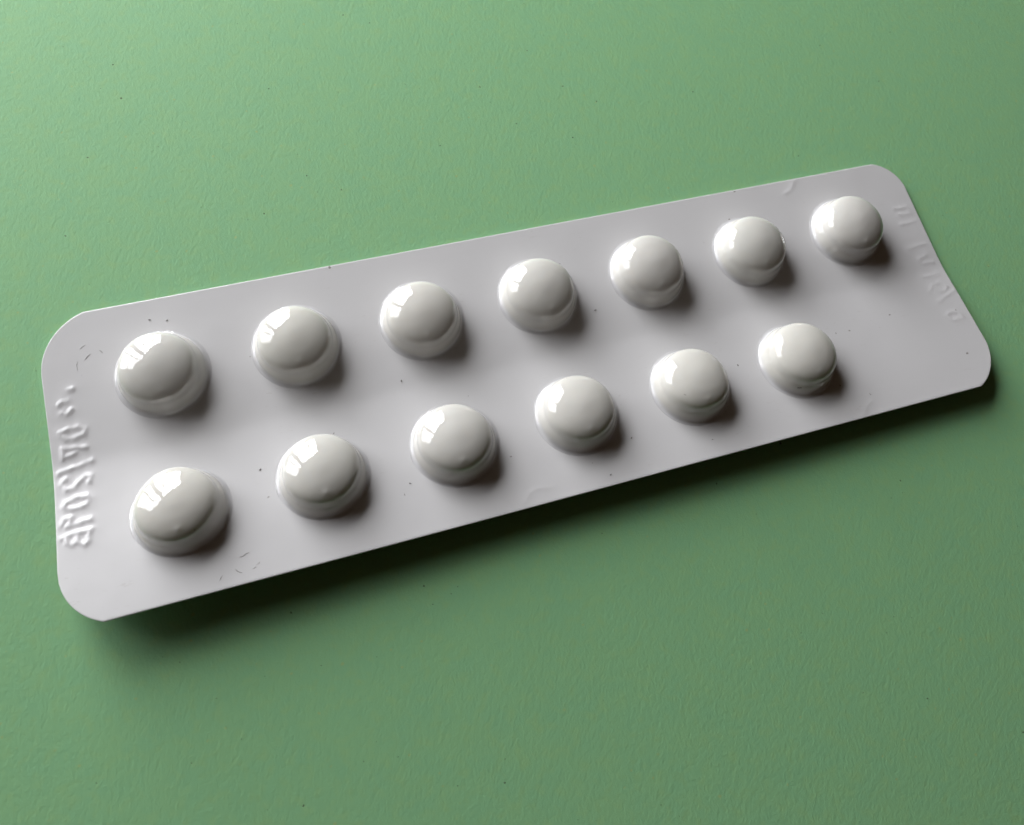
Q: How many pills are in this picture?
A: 13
